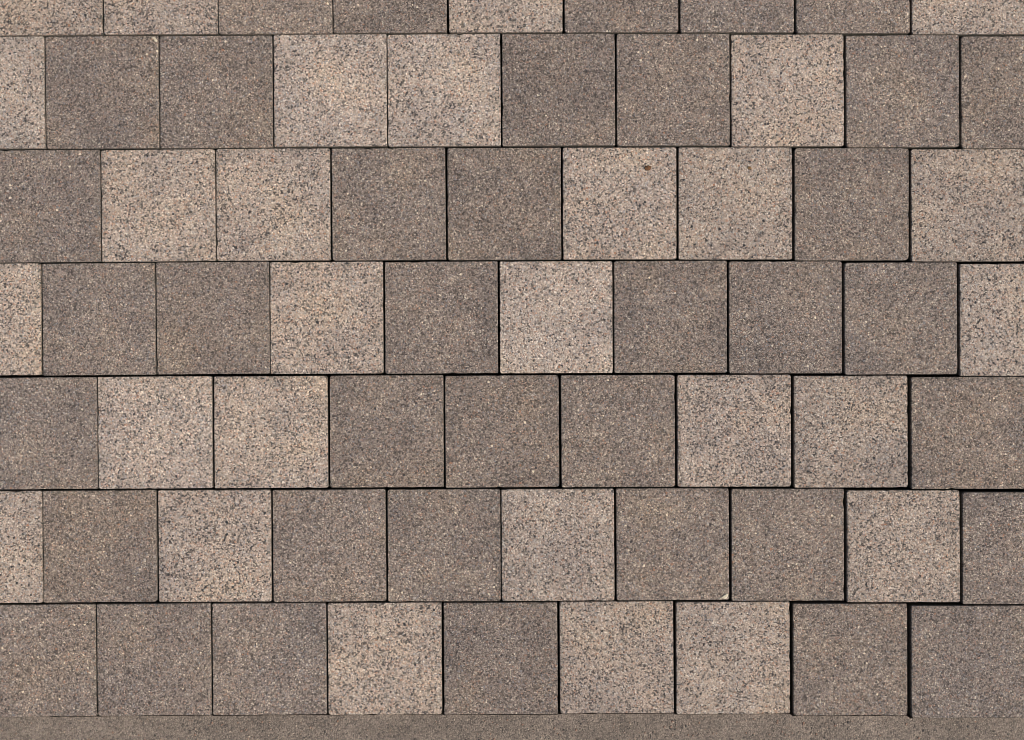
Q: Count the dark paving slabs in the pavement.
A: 38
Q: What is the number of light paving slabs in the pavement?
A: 28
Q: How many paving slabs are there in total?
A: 66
